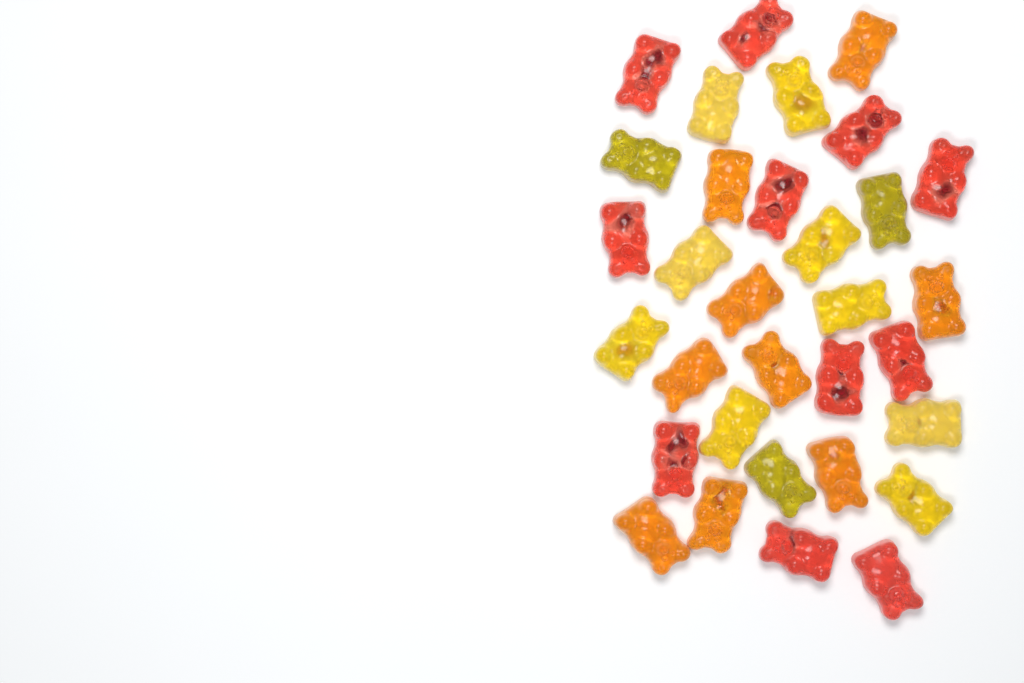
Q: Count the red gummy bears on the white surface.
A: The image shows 11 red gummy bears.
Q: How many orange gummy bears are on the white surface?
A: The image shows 9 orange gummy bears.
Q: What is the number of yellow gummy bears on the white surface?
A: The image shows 9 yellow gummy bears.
